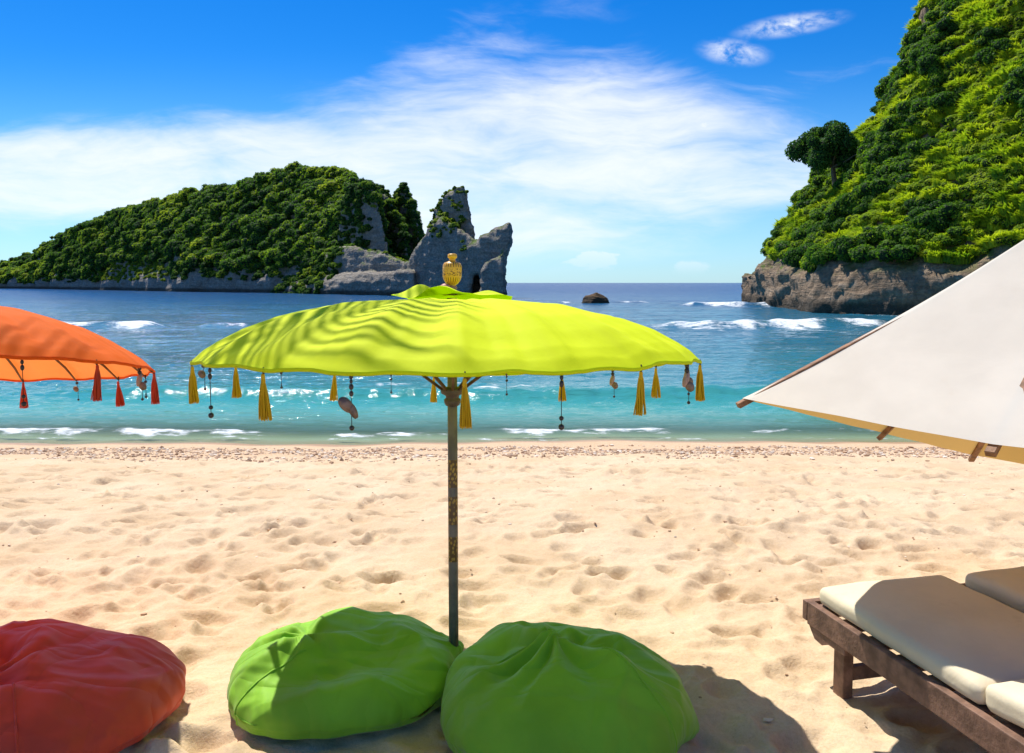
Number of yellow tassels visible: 10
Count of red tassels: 4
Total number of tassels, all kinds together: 14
